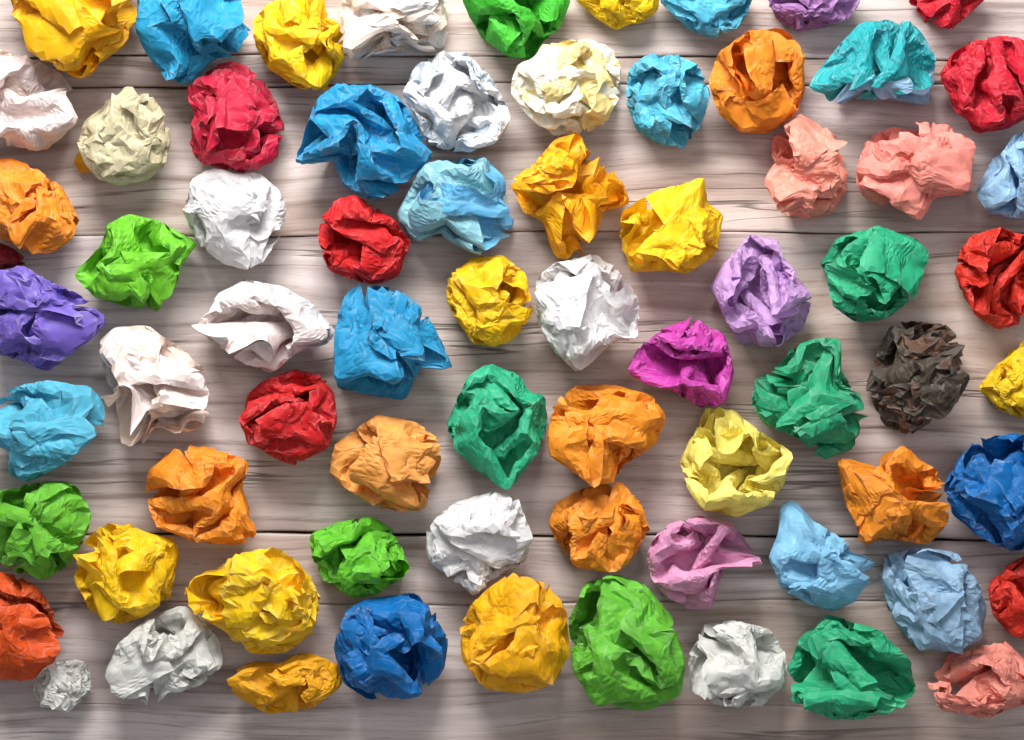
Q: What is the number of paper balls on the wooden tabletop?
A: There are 72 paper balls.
